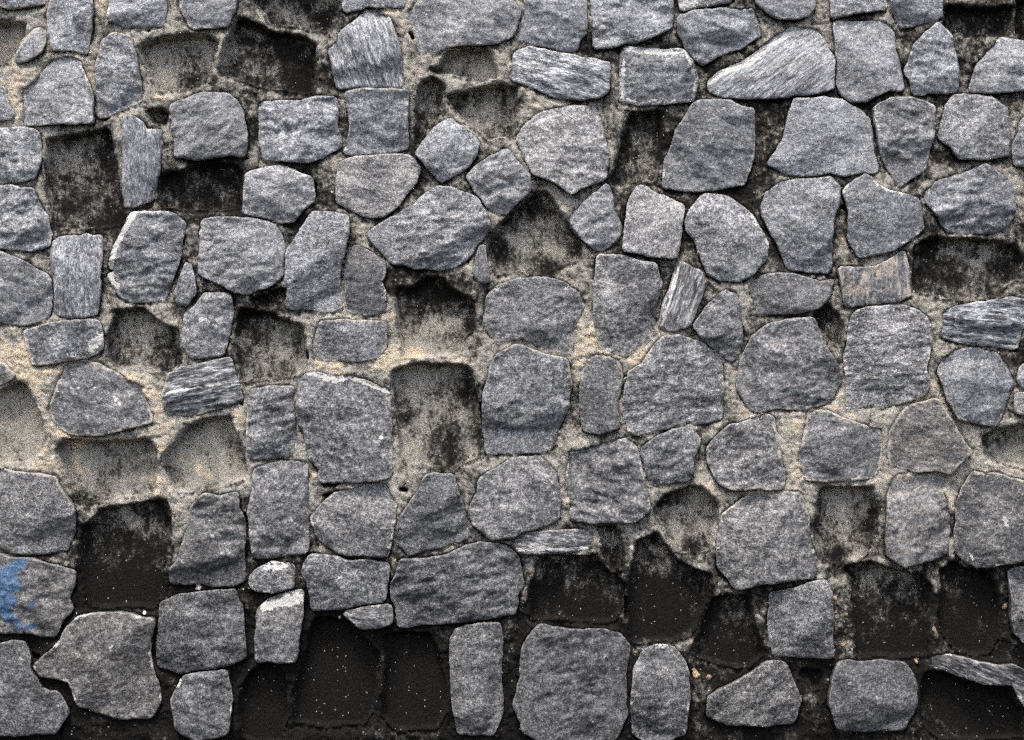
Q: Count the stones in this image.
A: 111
